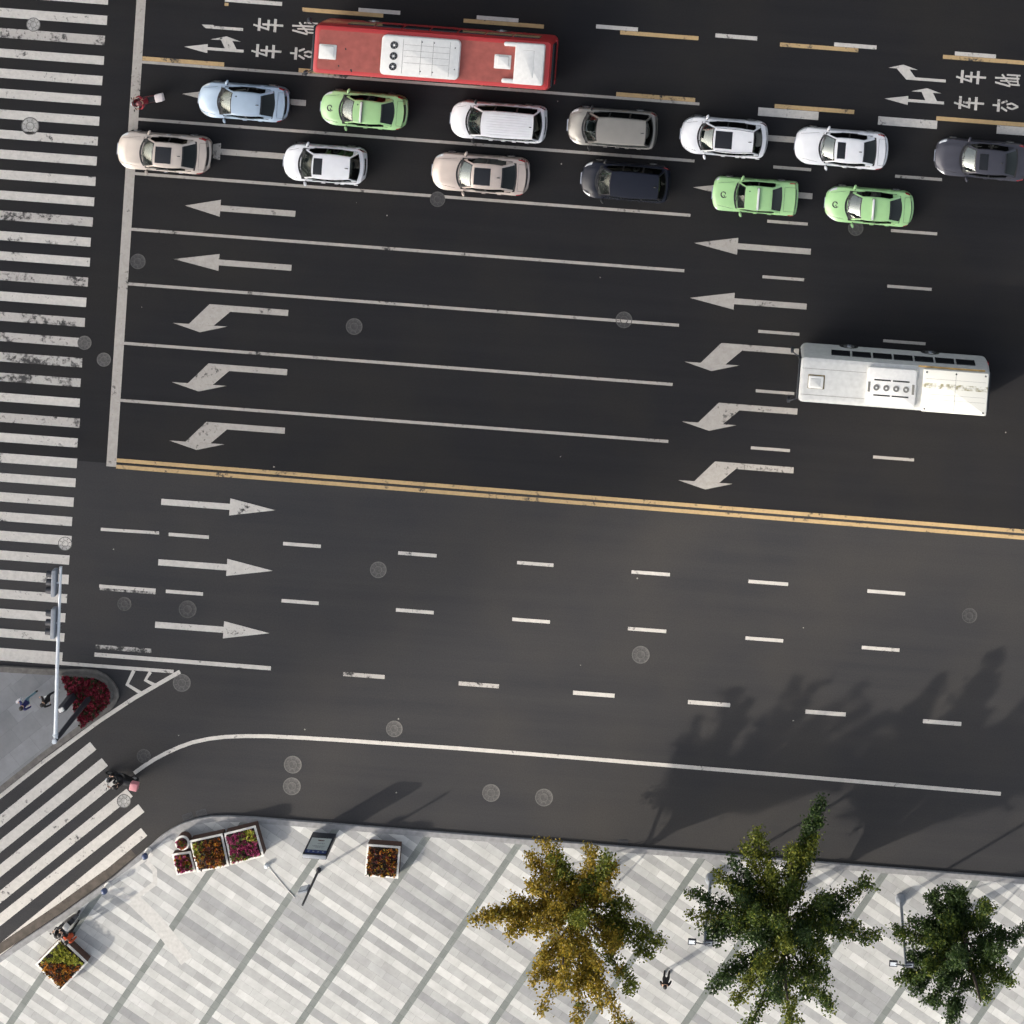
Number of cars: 13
